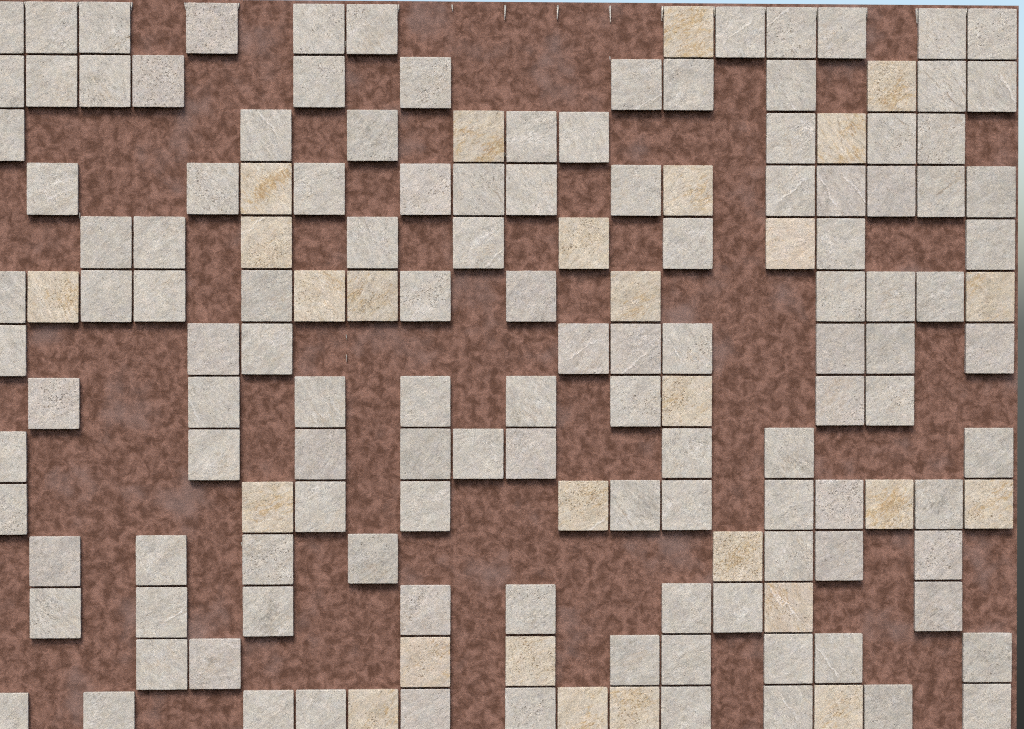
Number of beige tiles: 27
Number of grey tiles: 124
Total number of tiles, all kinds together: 151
